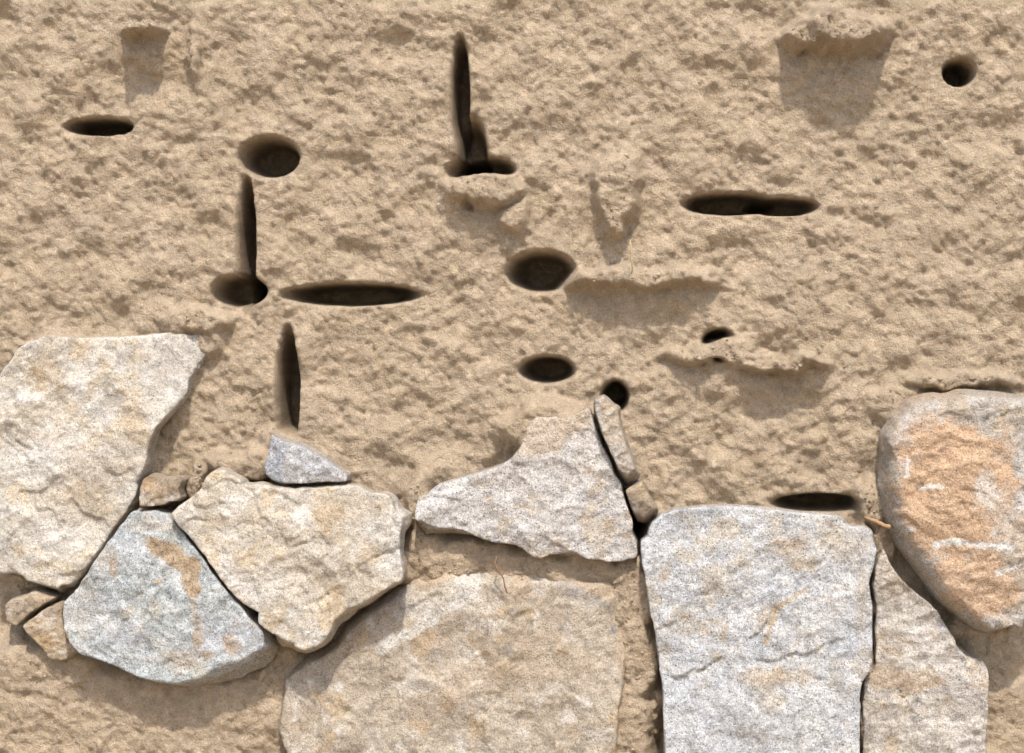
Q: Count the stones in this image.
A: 14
